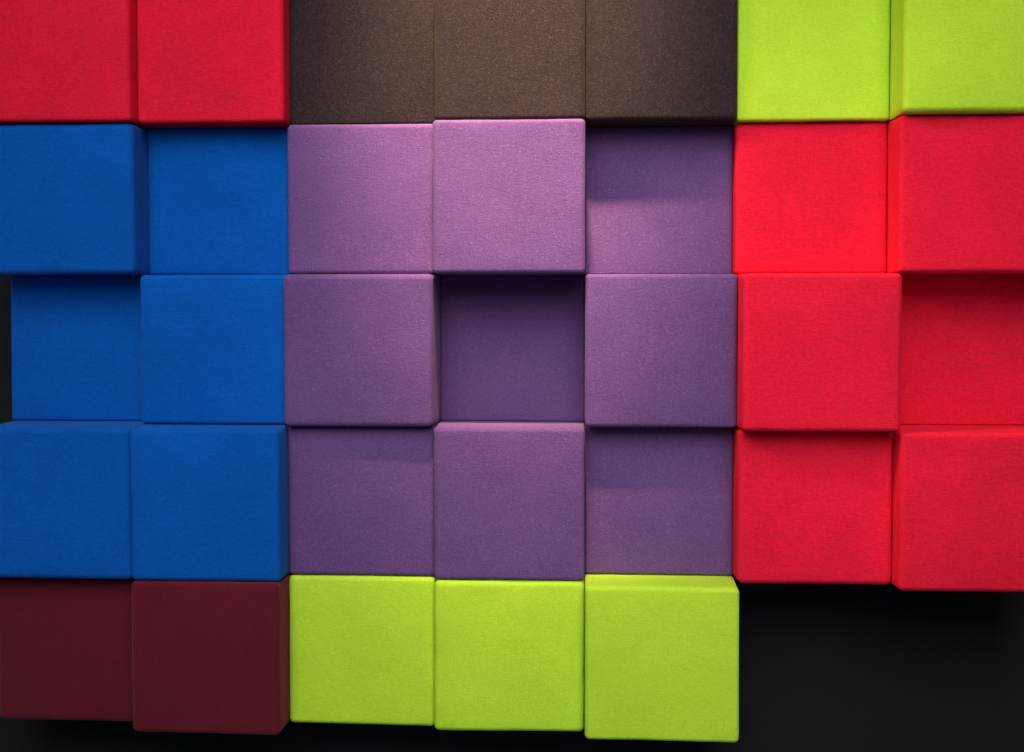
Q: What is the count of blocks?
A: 33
